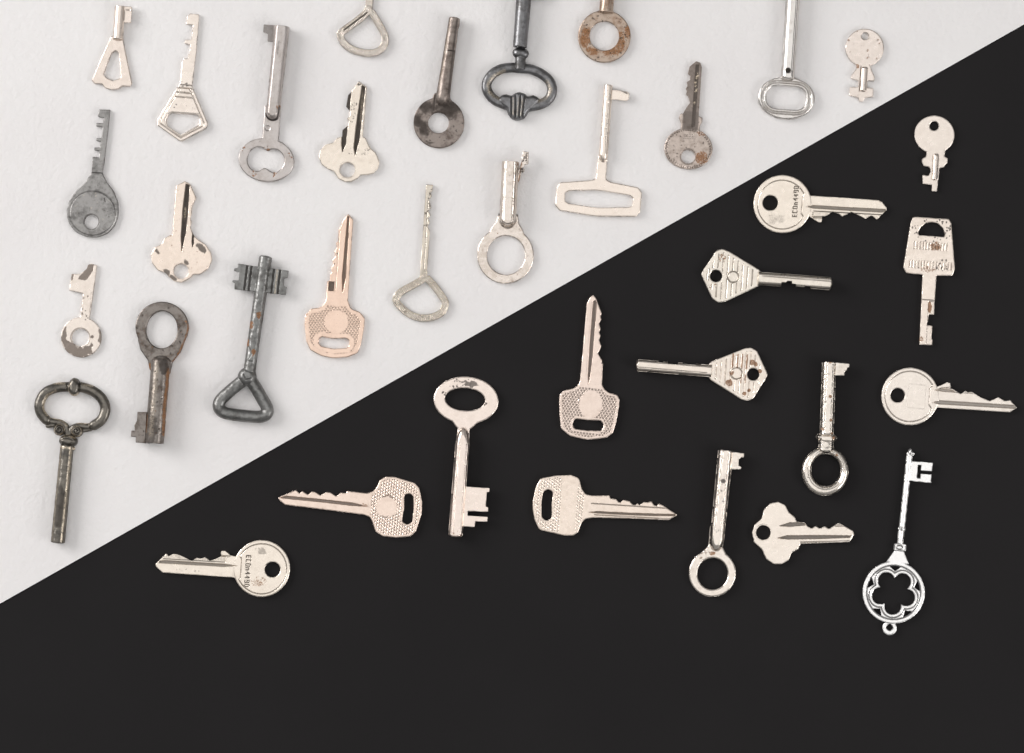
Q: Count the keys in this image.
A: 36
